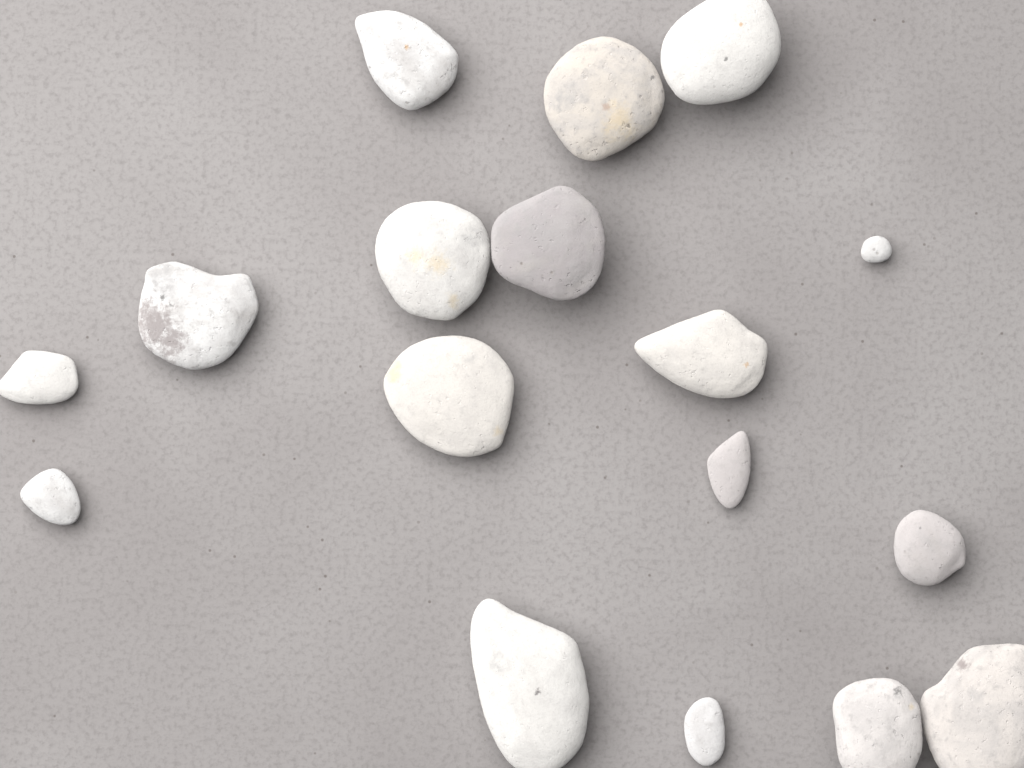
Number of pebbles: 17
